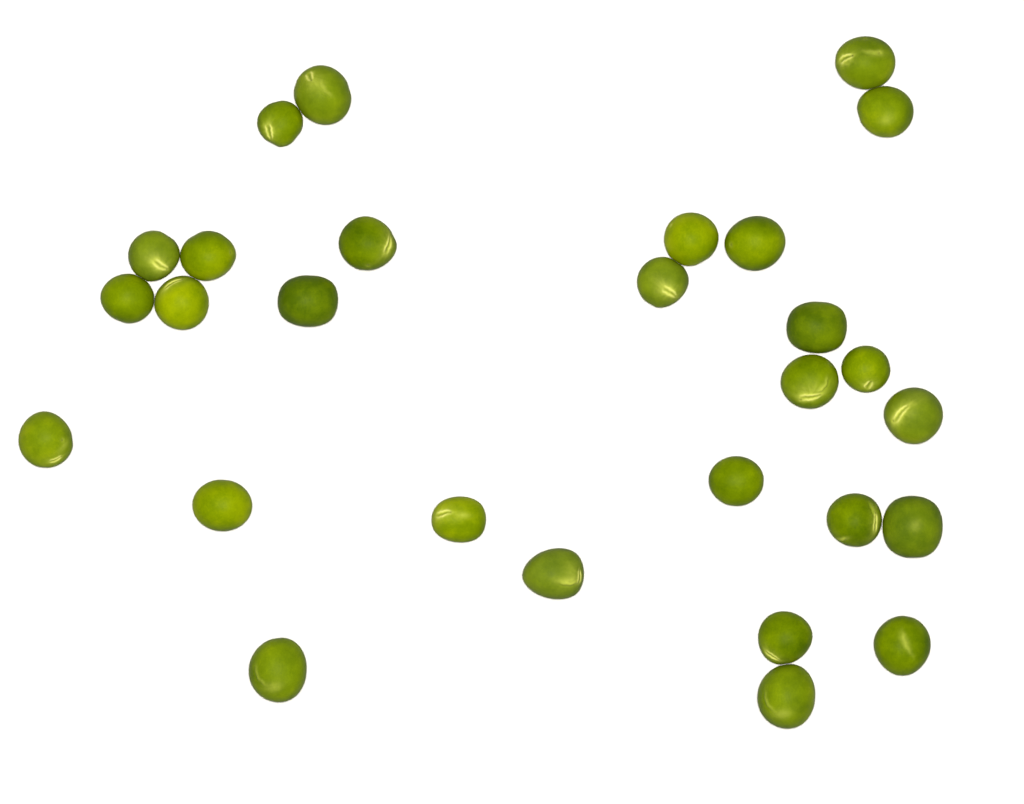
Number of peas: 28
